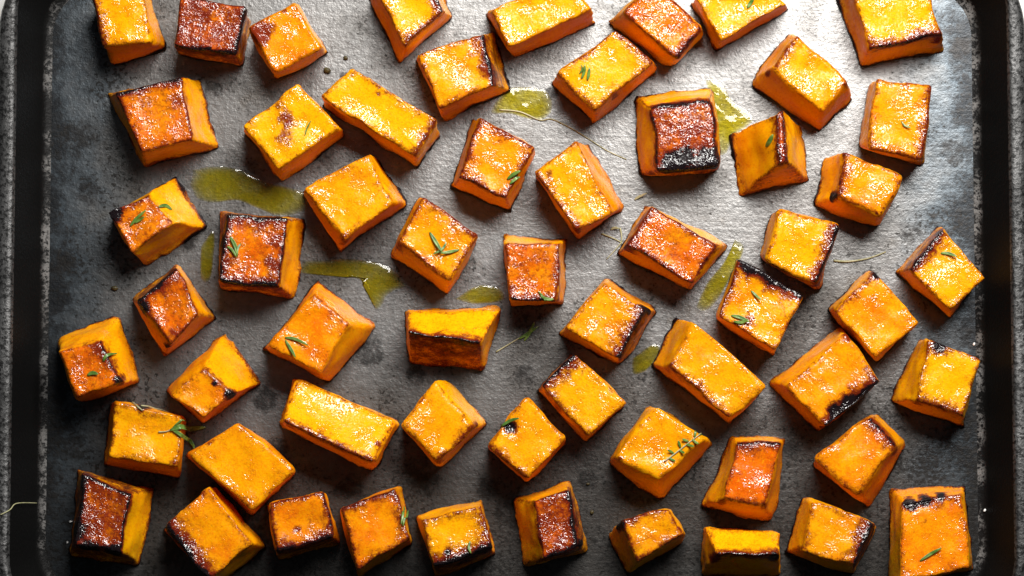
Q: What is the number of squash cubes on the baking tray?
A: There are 58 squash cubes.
